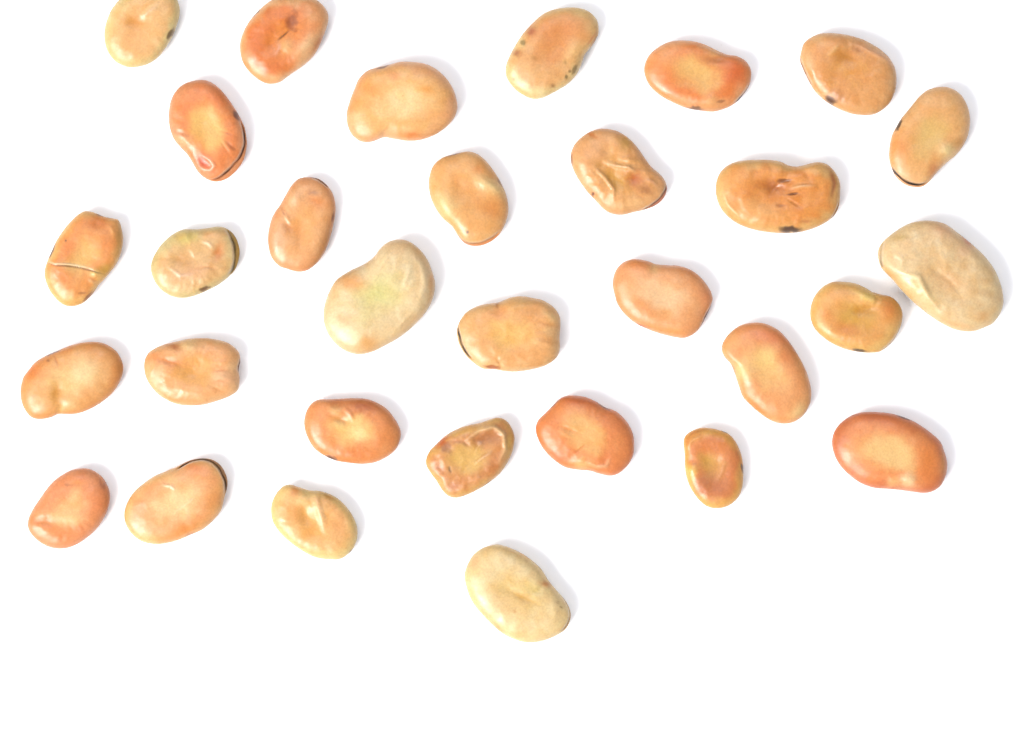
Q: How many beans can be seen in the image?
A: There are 31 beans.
